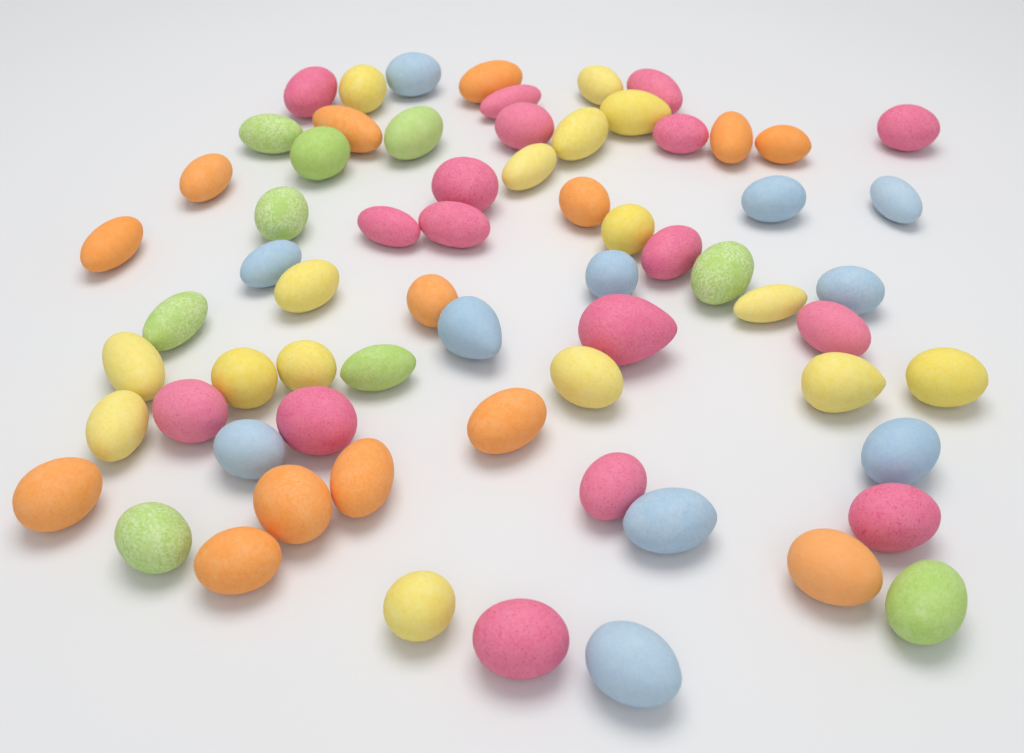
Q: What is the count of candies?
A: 67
